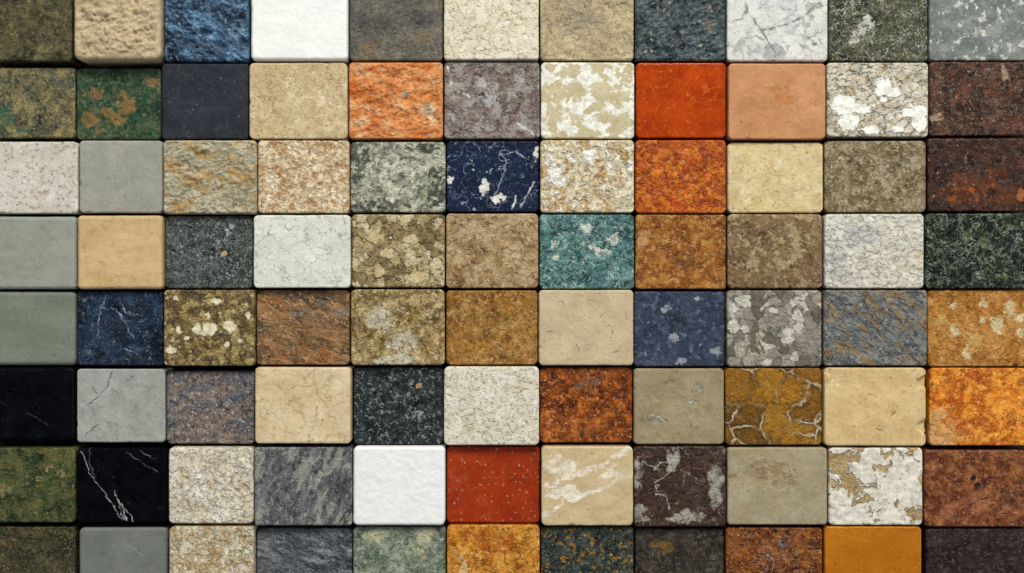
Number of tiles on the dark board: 88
